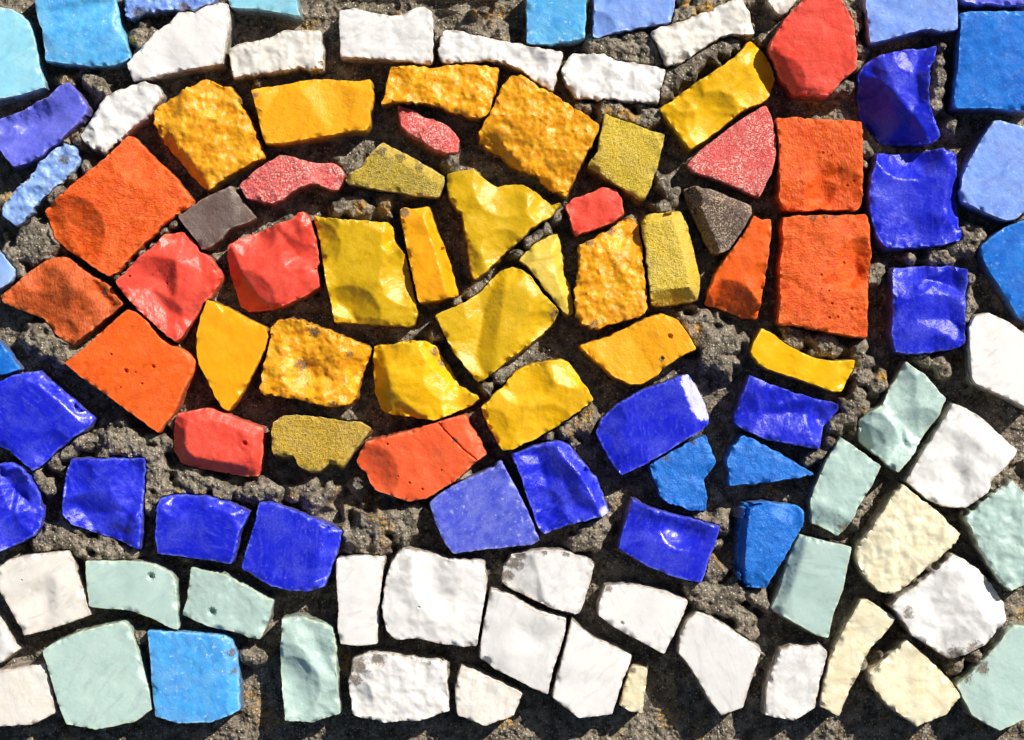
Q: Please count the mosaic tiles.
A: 107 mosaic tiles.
